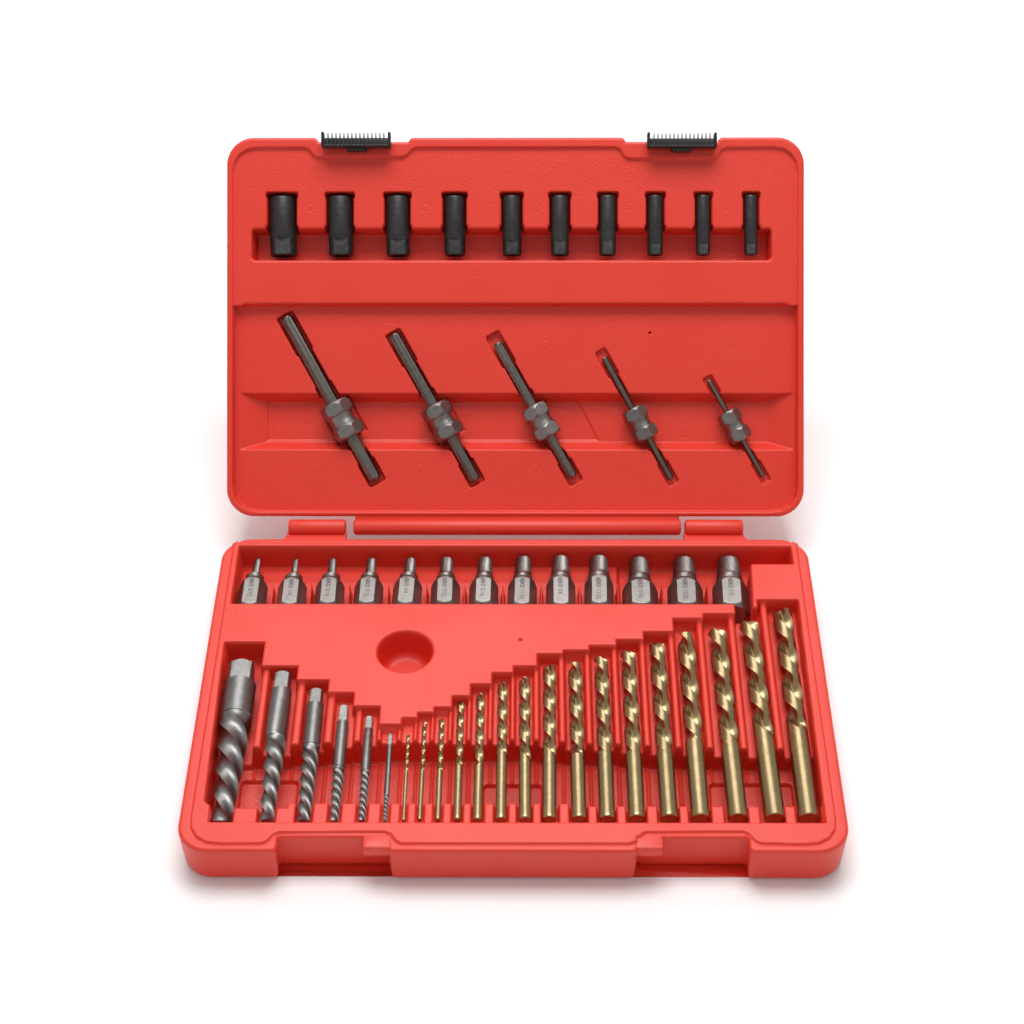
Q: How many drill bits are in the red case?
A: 16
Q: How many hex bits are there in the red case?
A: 13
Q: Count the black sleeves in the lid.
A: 10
